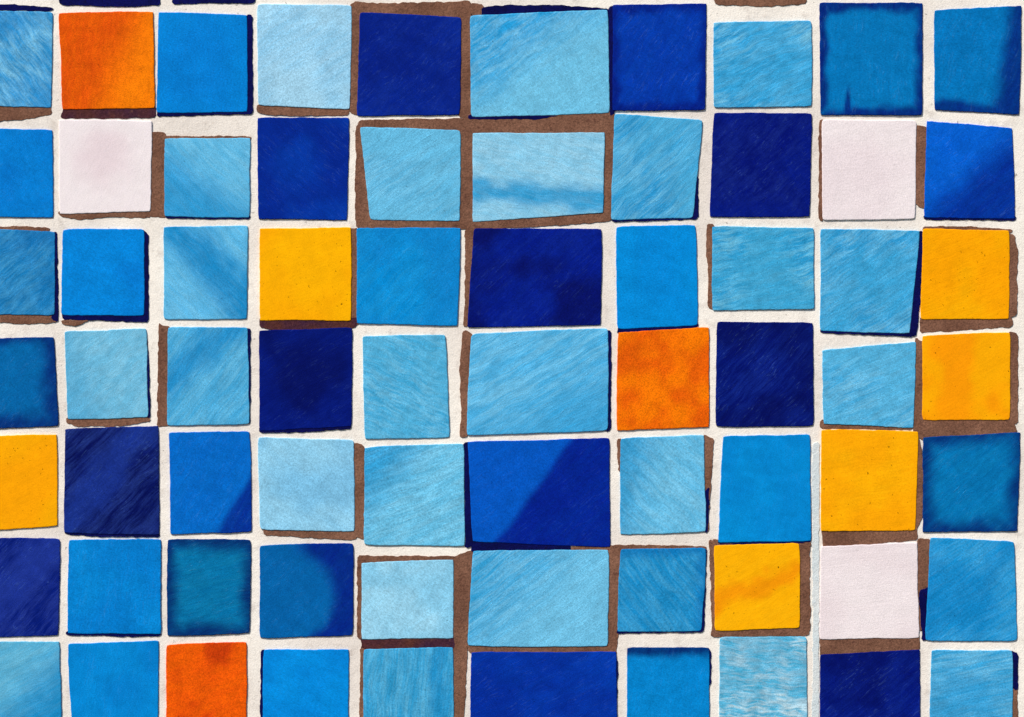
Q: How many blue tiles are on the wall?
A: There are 58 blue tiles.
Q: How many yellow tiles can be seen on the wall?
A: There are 6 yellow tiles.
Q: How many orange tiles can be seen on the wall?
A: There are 3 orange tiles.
